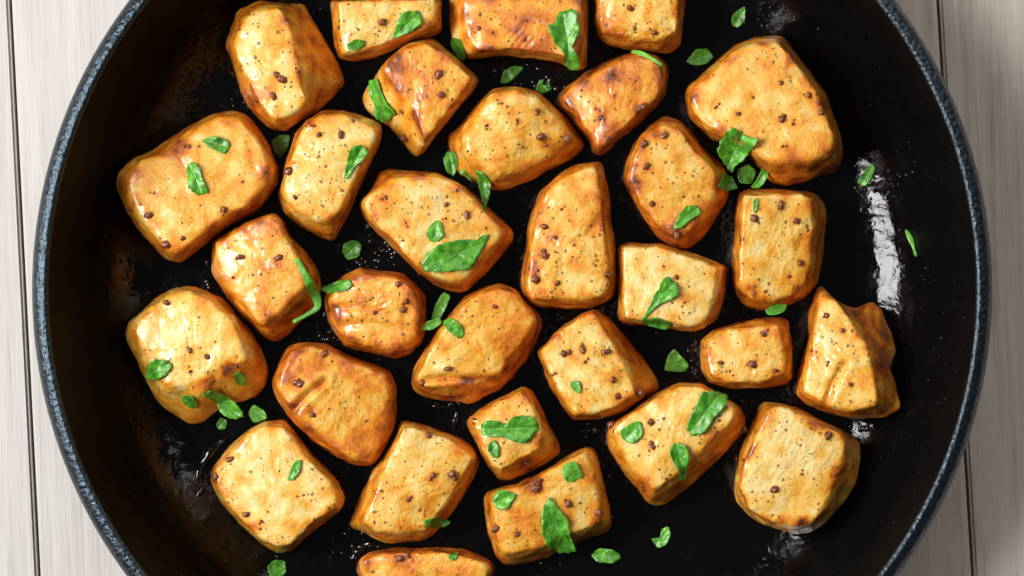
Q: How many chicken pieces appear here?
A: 30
